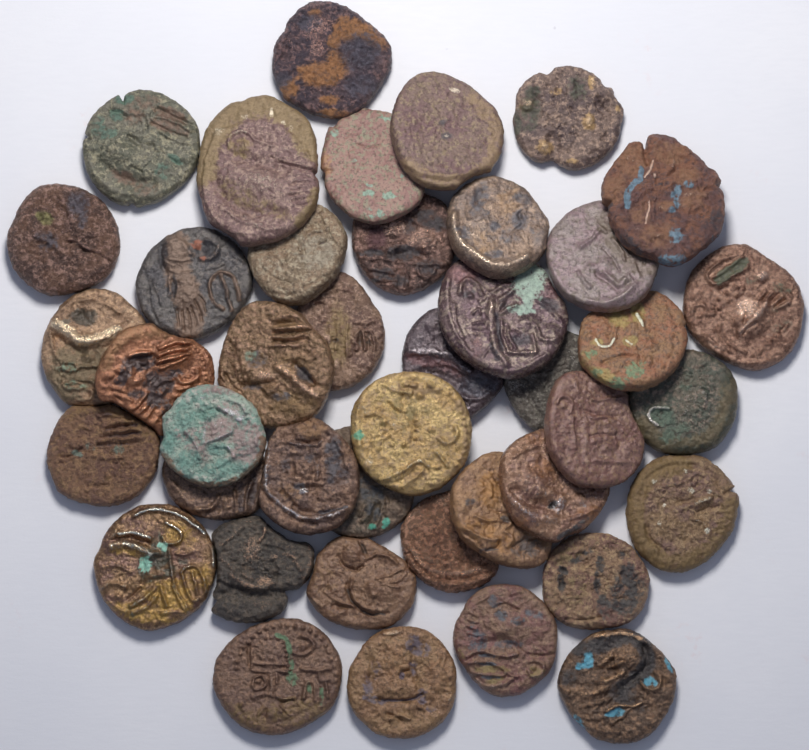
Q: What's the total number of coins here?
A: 42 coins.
